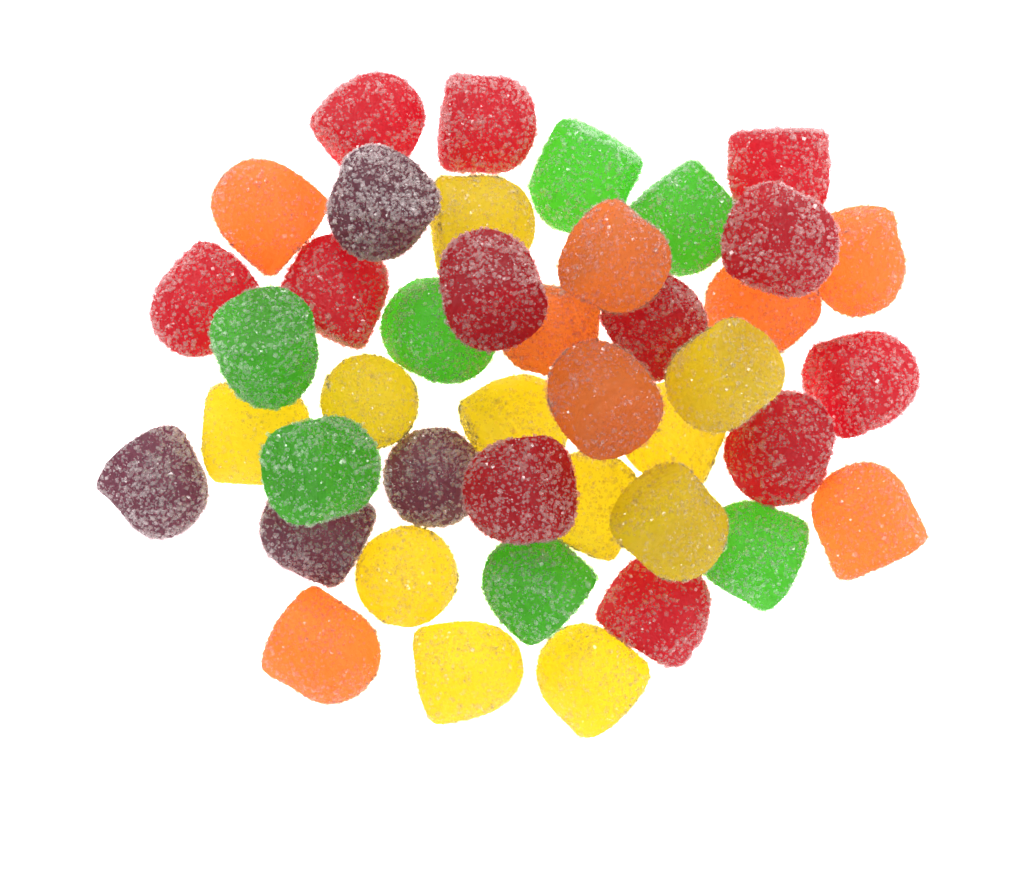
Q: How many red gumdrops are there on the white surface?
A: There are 12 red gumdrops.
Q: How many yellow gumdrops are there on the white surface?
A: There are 11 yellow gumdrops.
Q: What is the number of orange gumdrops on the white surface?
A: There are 8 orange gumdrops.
